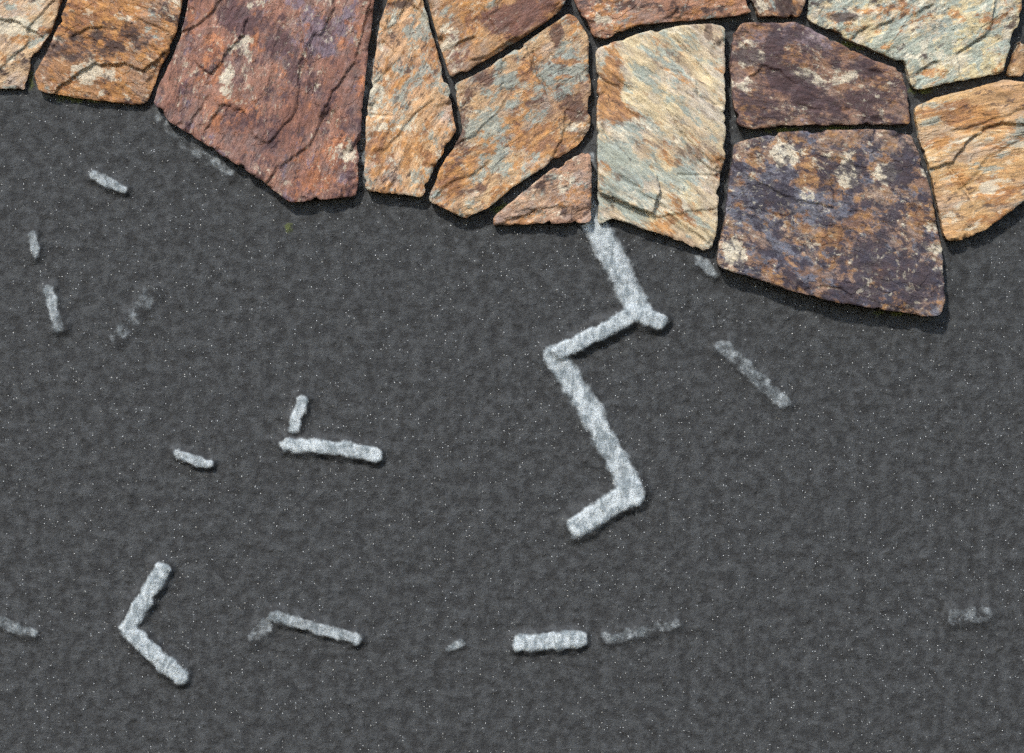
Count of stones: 15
